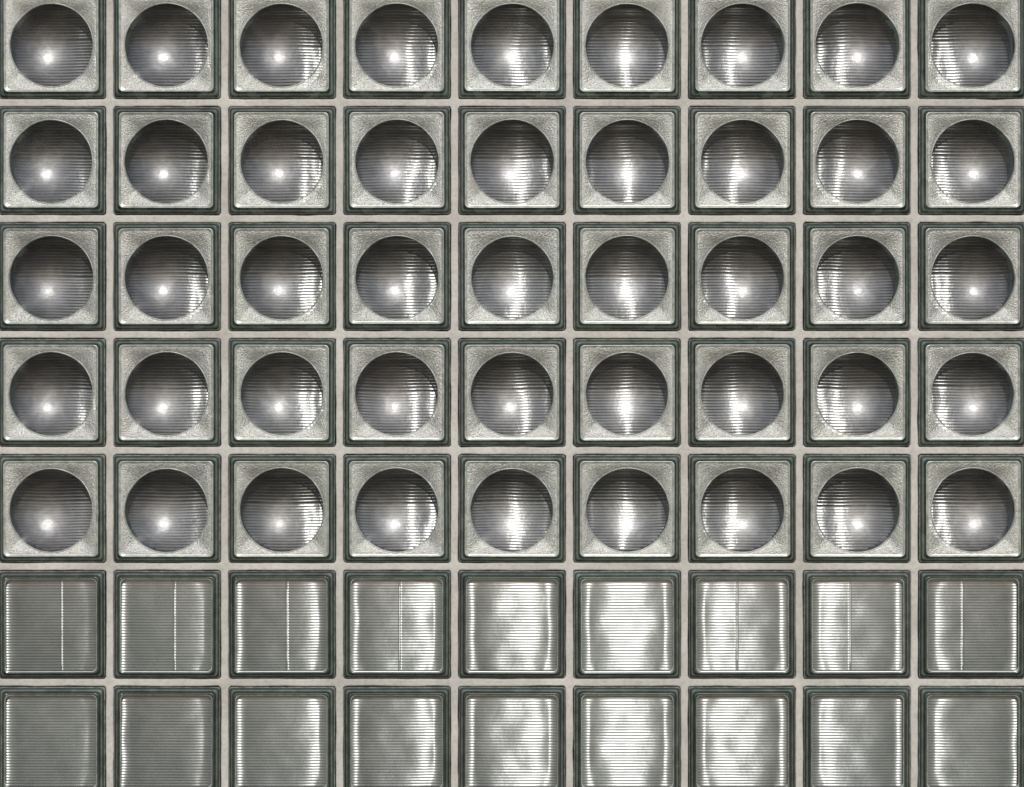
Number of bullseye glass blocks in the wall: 45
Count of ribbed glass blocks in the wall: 18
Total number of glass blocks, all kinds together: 63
